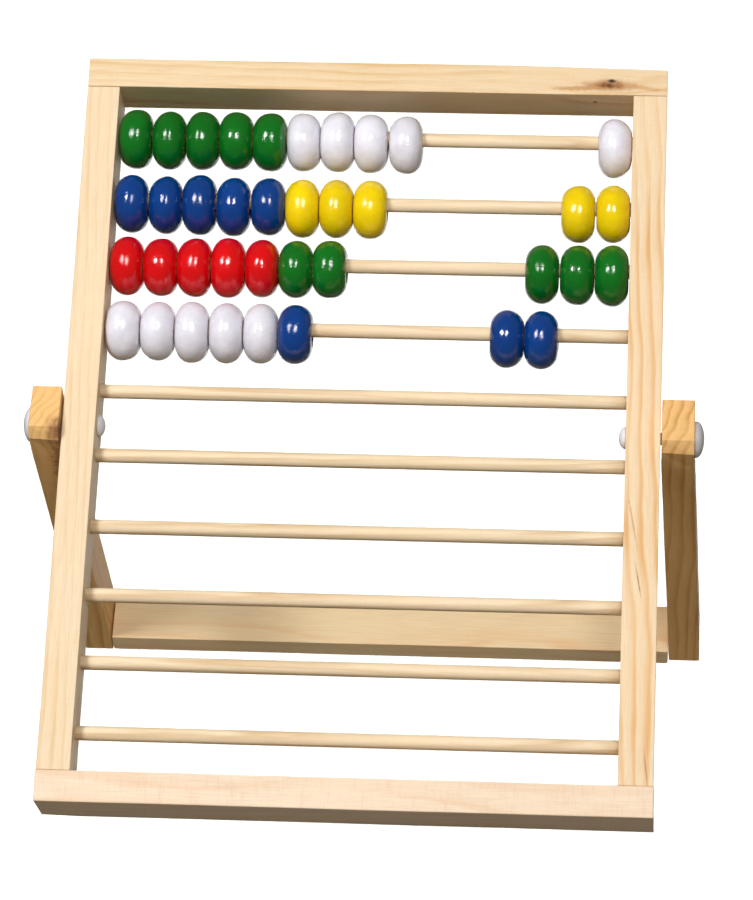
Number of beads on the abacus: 38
